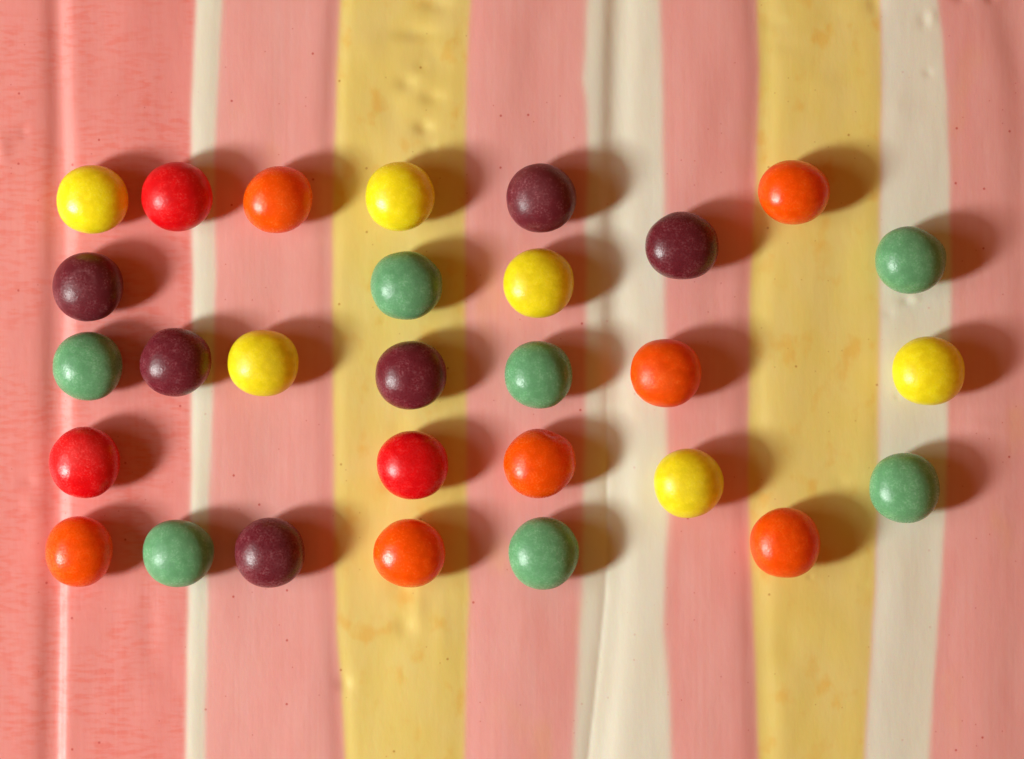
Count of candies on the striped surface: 29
